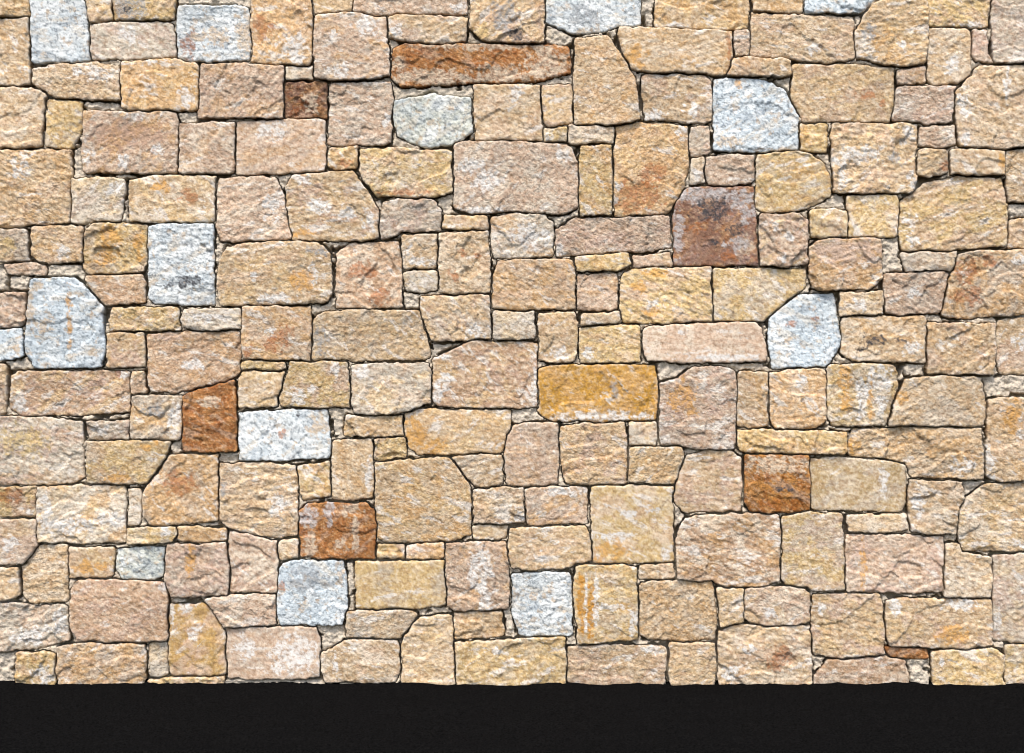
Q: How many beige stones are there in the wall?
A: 200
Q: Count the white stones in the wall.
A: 14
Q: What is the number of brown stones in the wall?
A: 7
